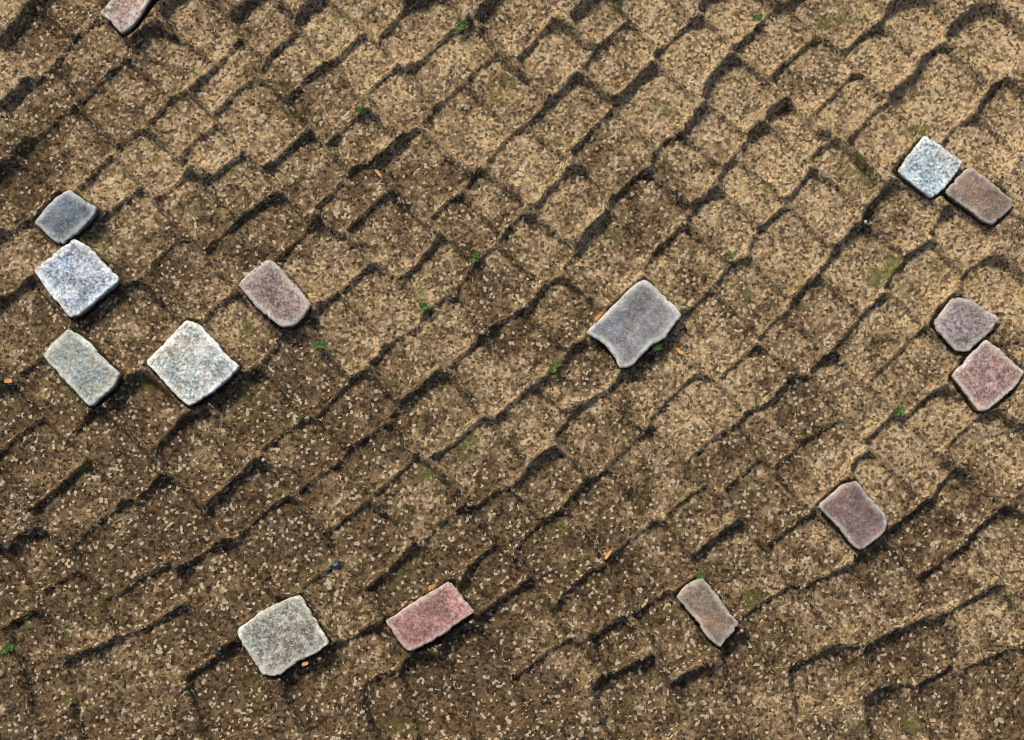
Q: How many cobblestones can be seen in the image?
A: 15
